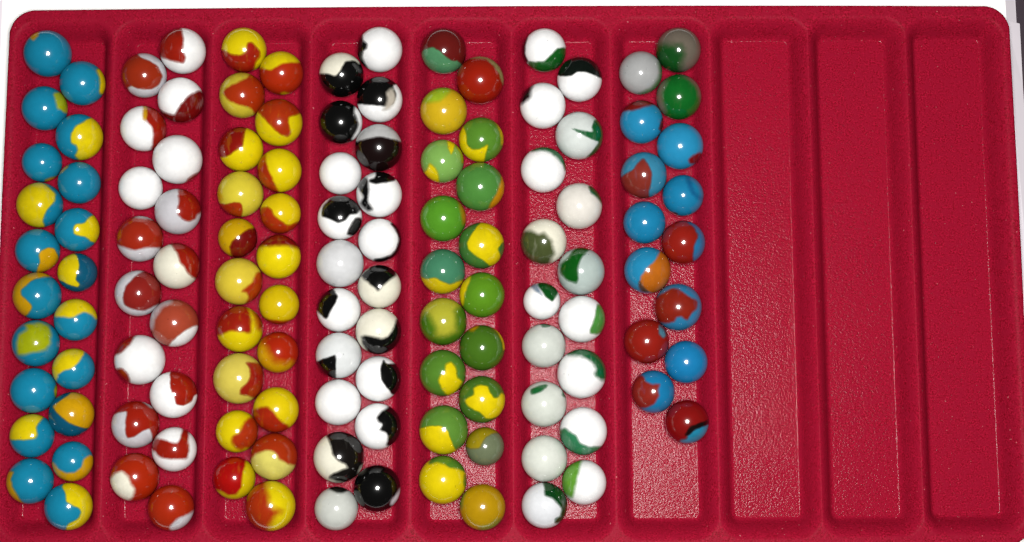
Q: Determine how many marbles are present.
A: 127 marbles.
